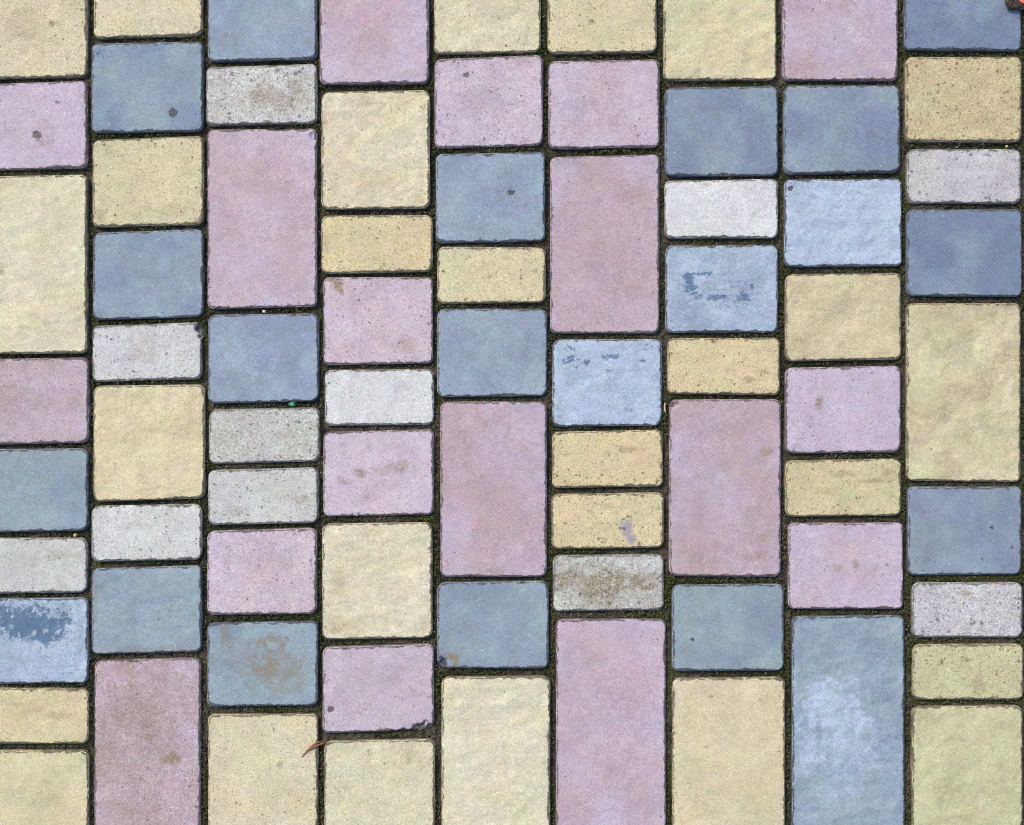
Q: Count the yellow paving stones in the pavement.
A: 27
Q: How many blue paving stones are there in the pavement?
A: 21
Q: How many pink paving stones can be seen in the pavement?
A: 18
